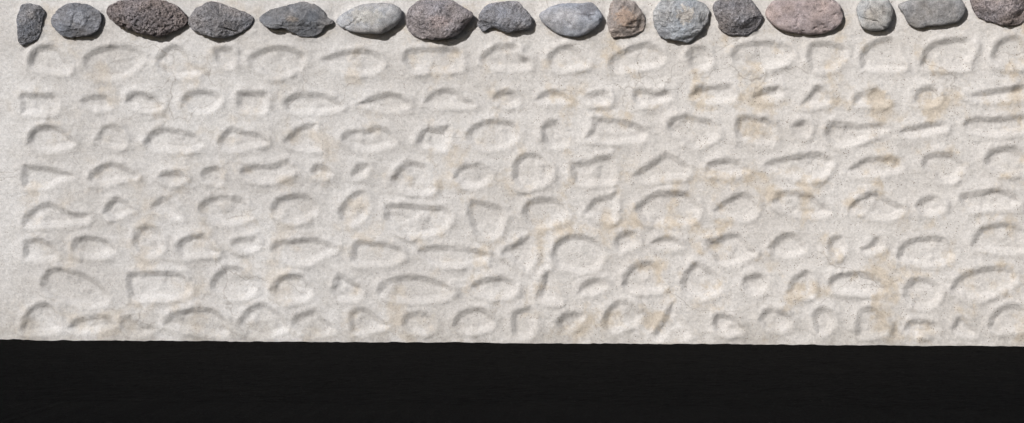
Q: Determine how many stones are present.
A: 16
